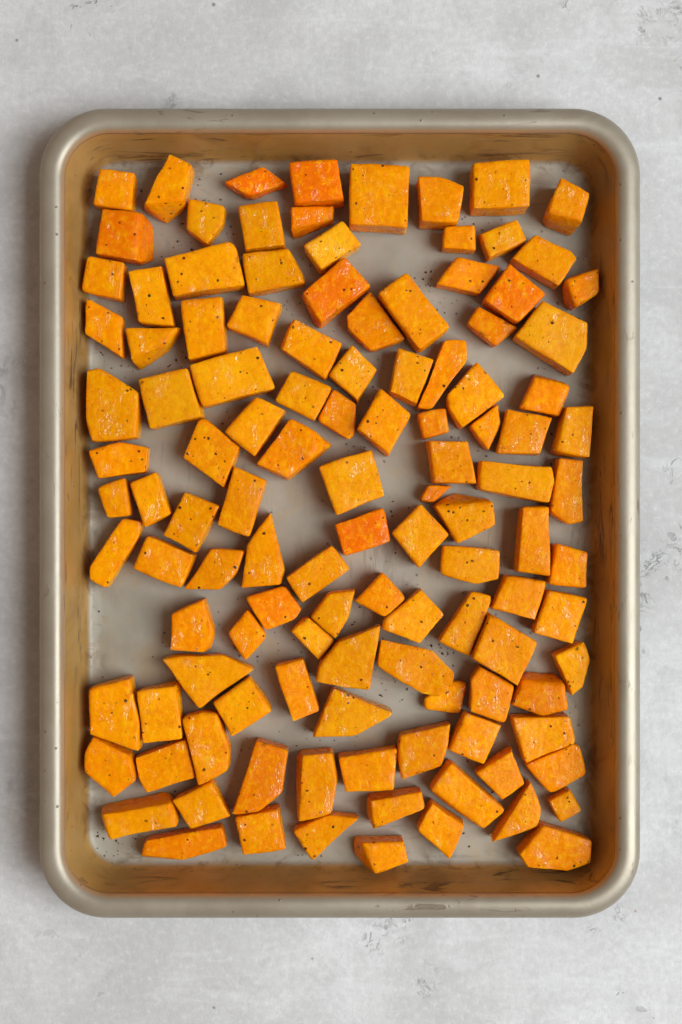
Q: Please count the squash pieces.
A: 118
